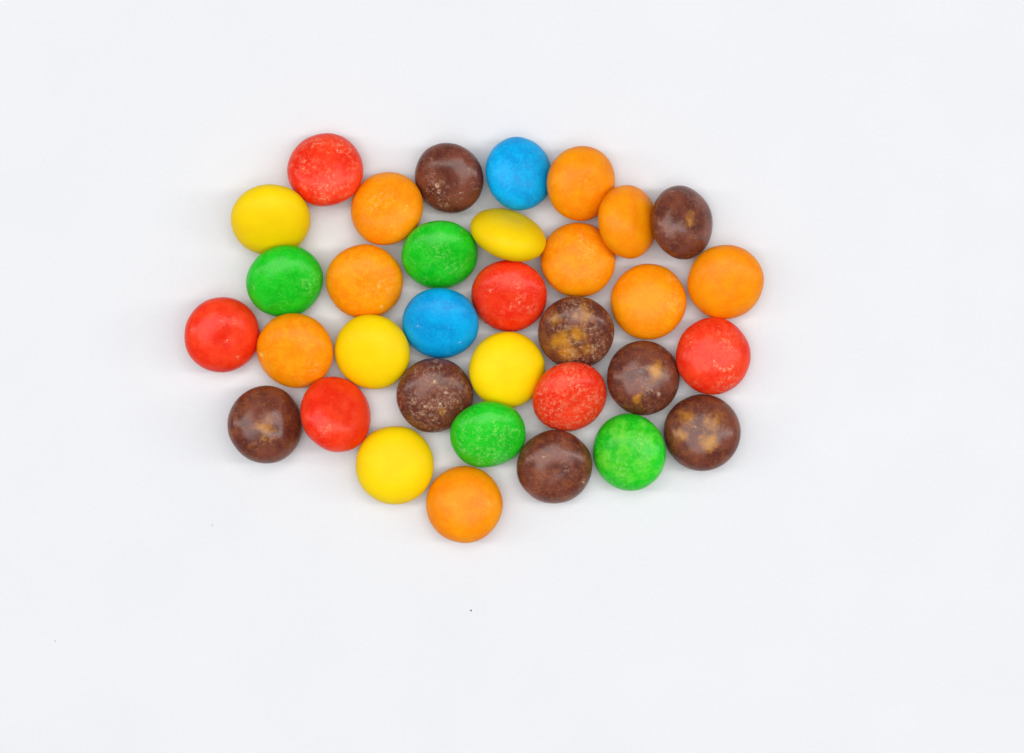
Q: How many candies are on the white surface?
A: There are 34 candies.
